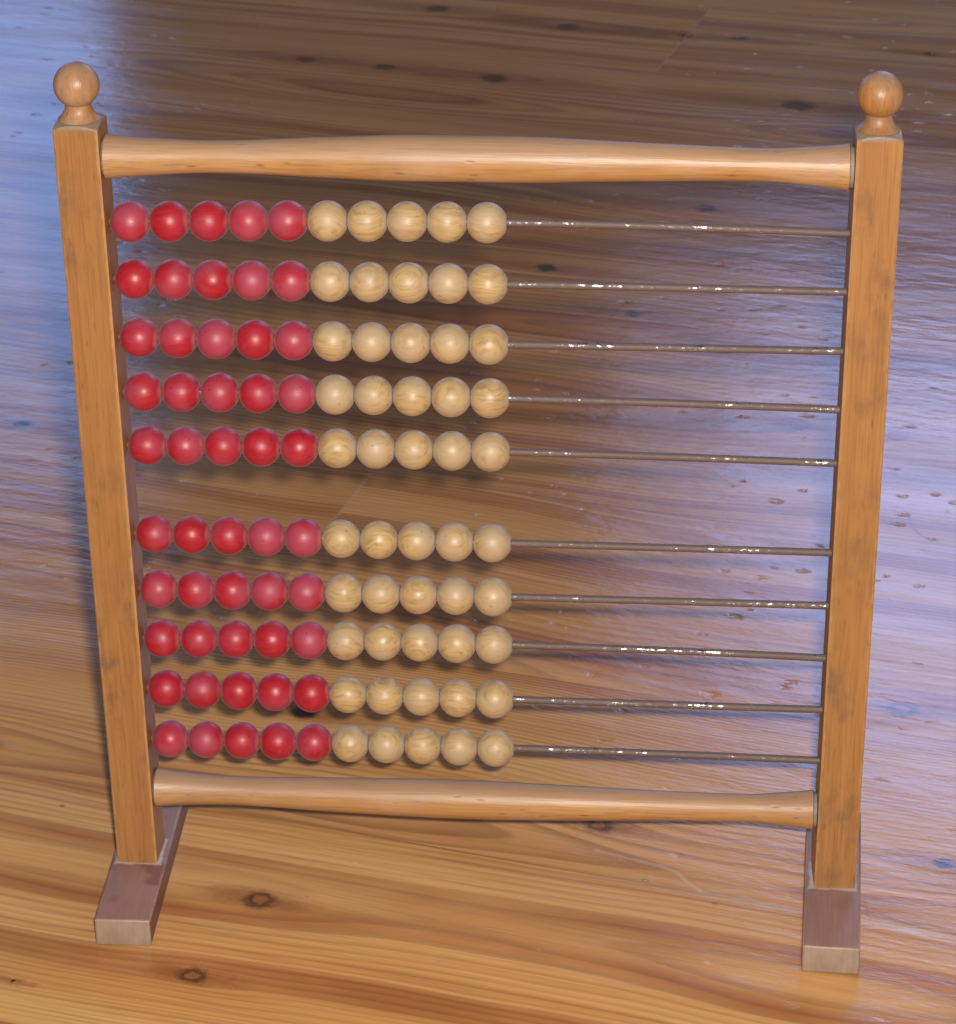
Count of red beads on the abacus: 50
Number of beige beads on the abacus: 50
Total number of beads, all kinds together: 100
